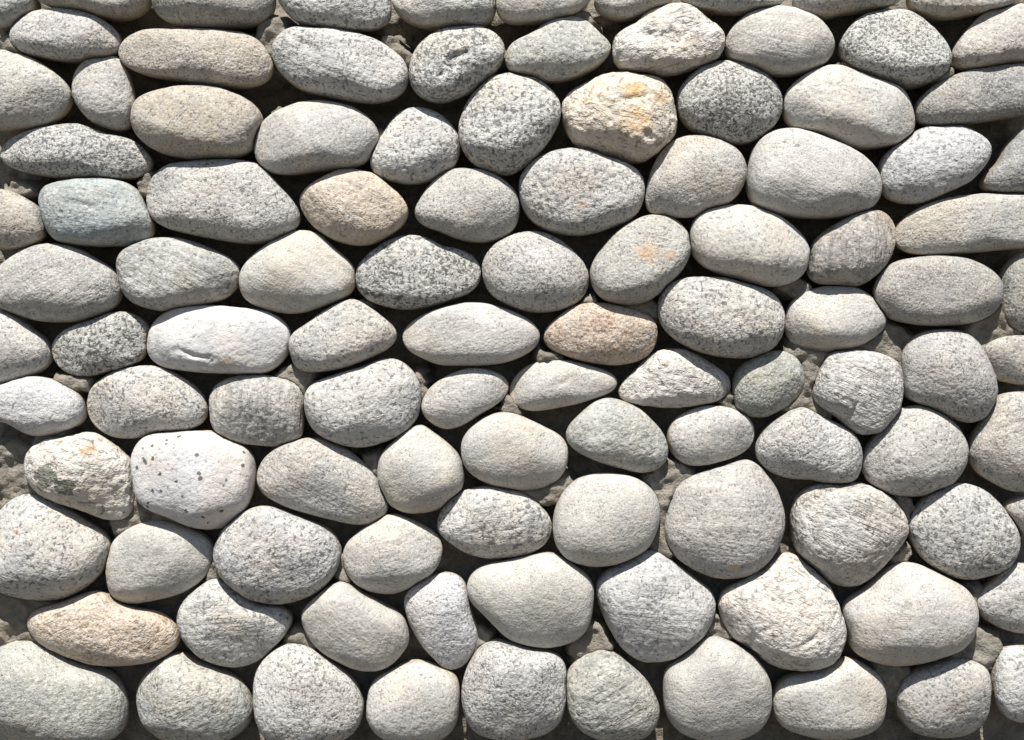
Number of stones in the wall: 109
